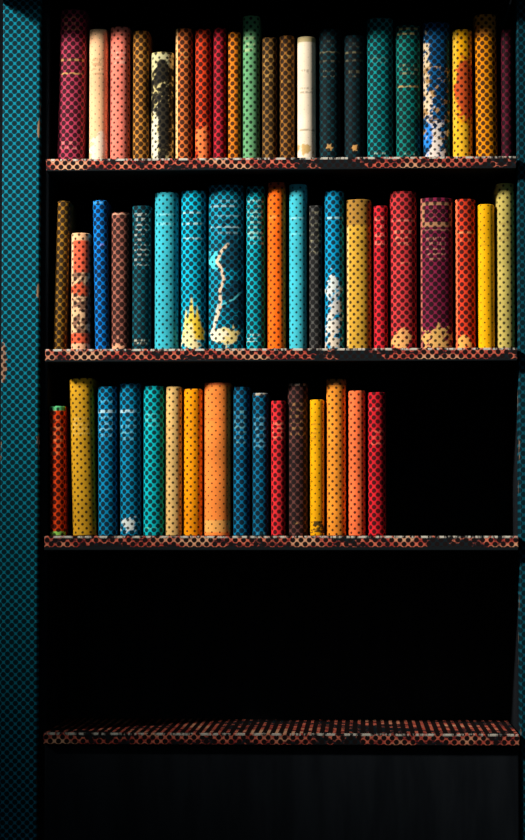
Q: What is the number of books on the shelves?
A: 57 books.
